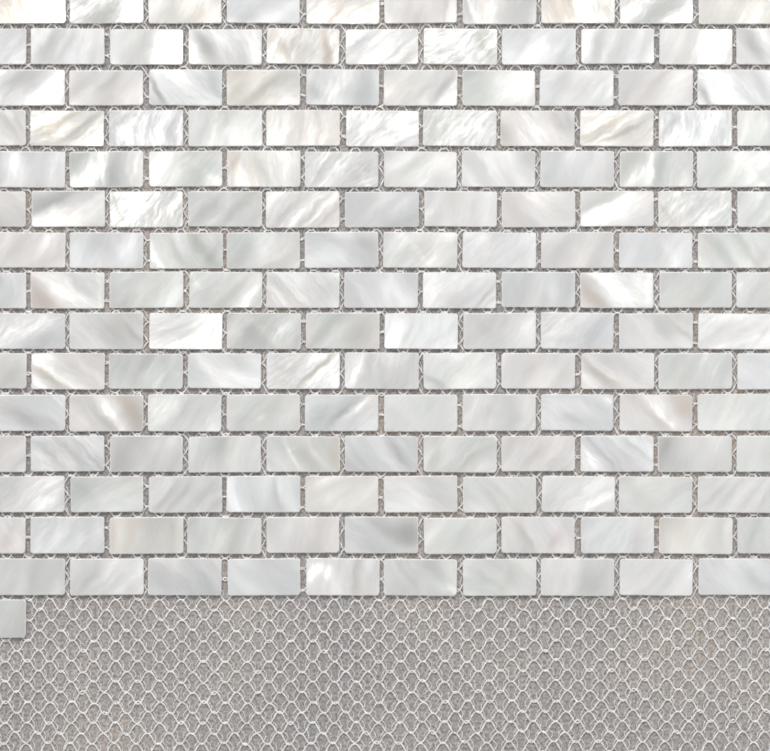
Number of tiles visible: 158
